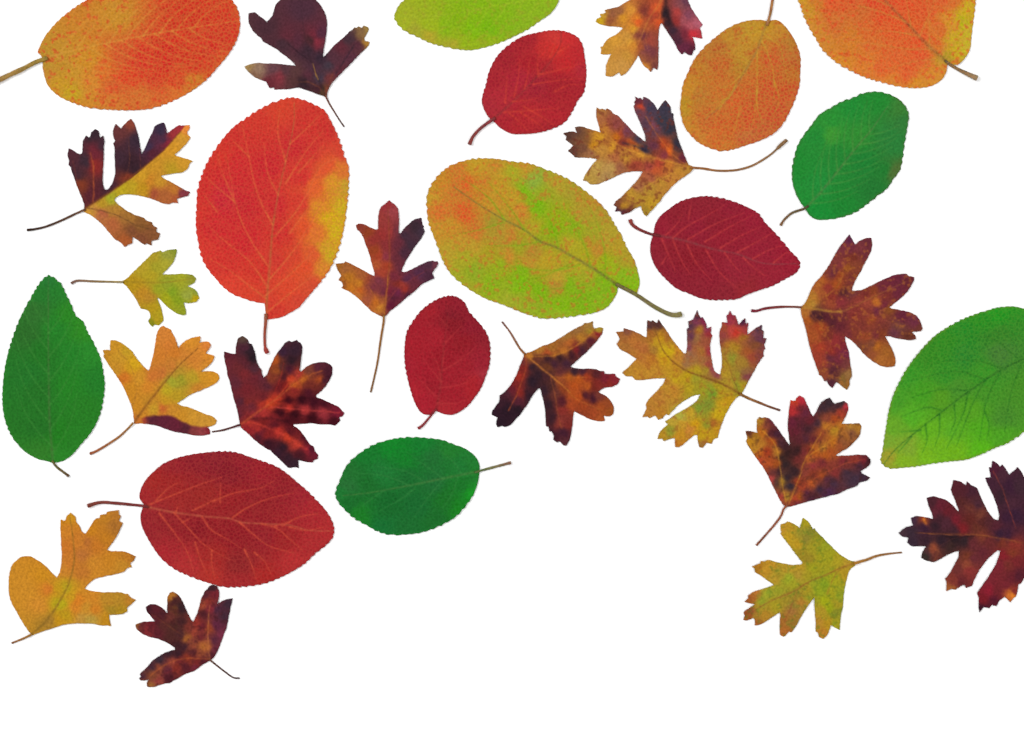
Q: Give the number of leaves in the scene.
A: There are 30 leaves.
